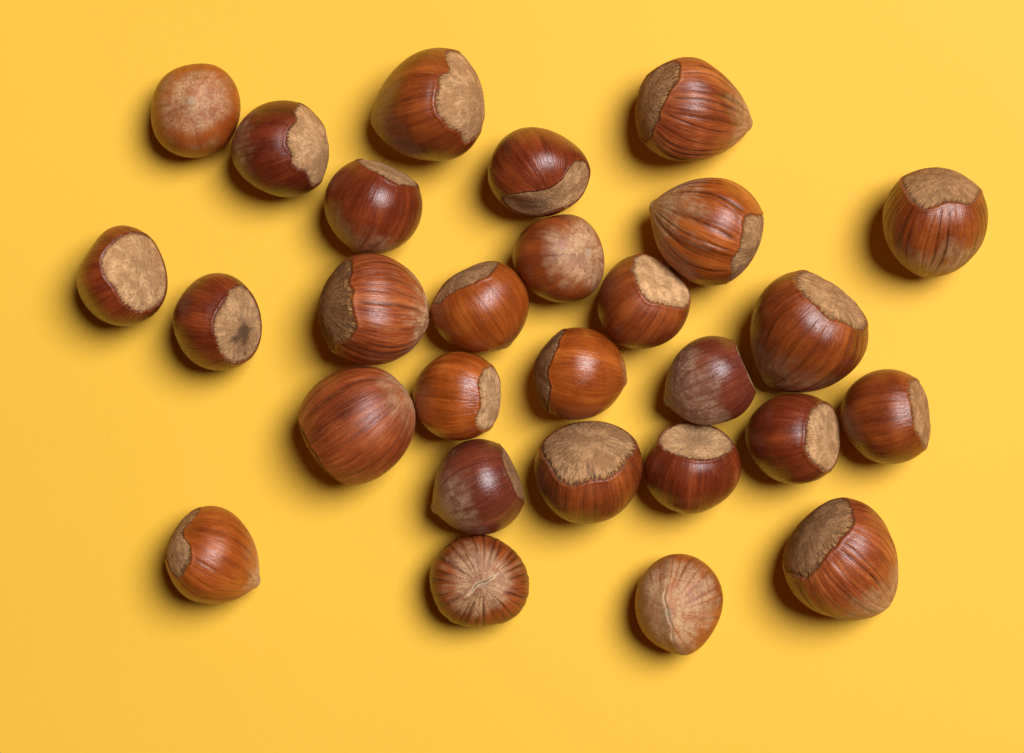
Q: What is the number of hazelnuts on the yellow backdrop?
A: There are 28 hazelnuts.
